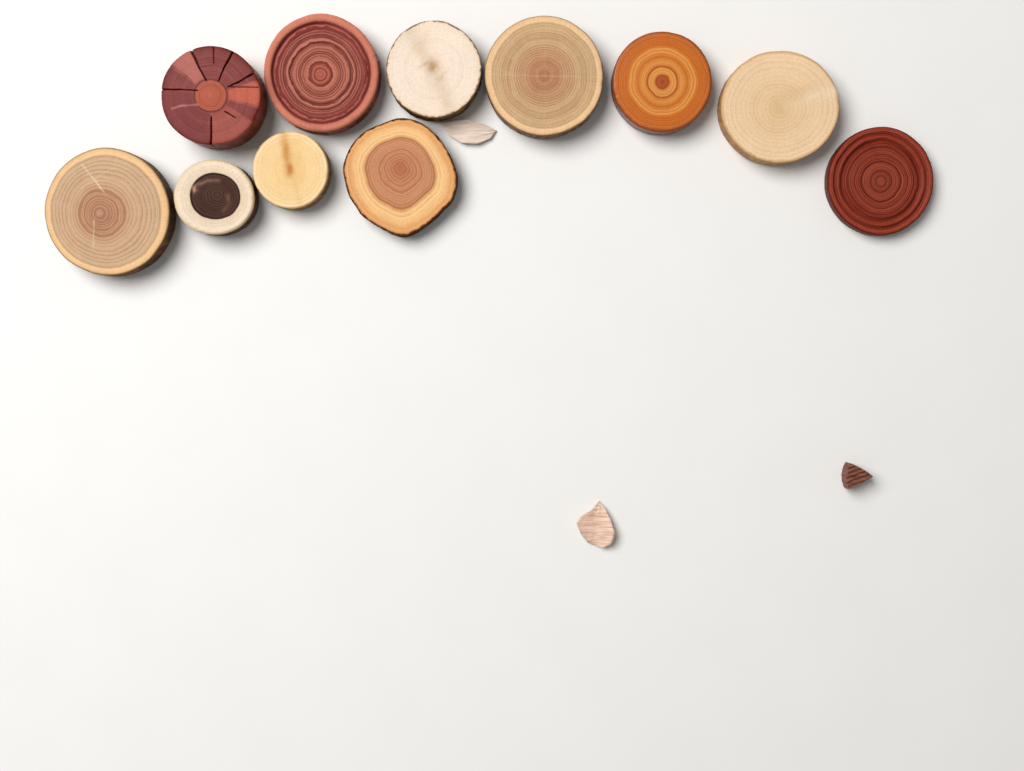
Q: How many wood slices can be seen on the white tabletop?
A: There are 11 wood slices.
